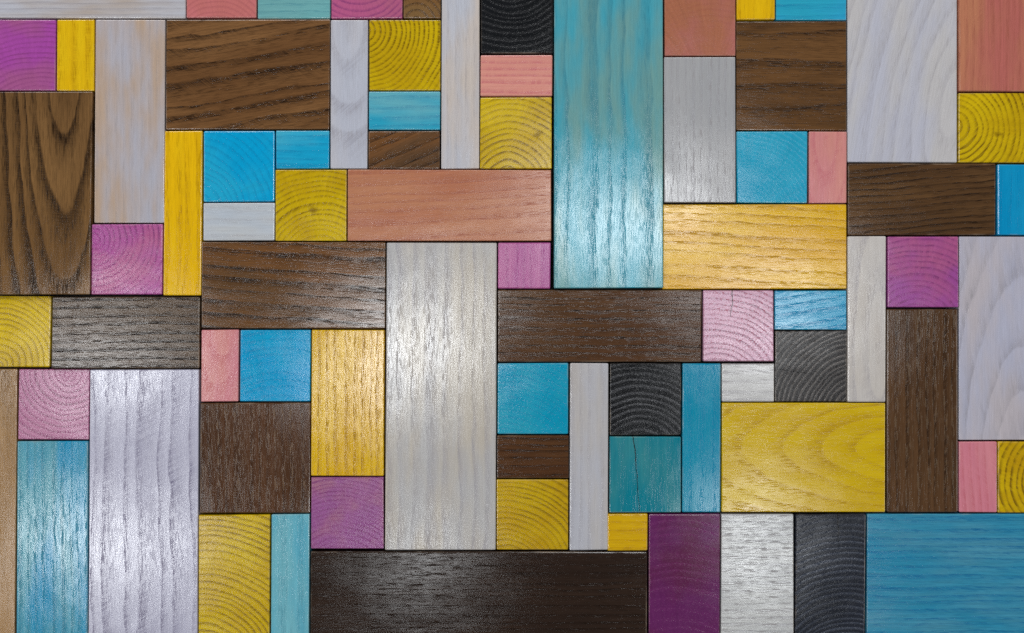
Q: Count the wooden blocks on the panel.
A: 80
